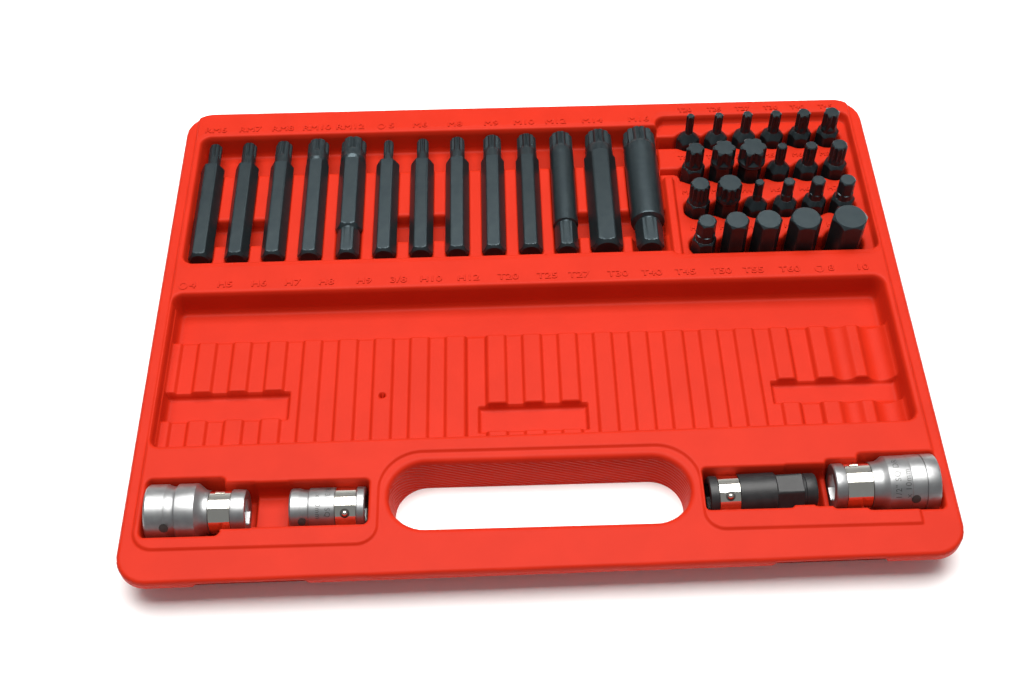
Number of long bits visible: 13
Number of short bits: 23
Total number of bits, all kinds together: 36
